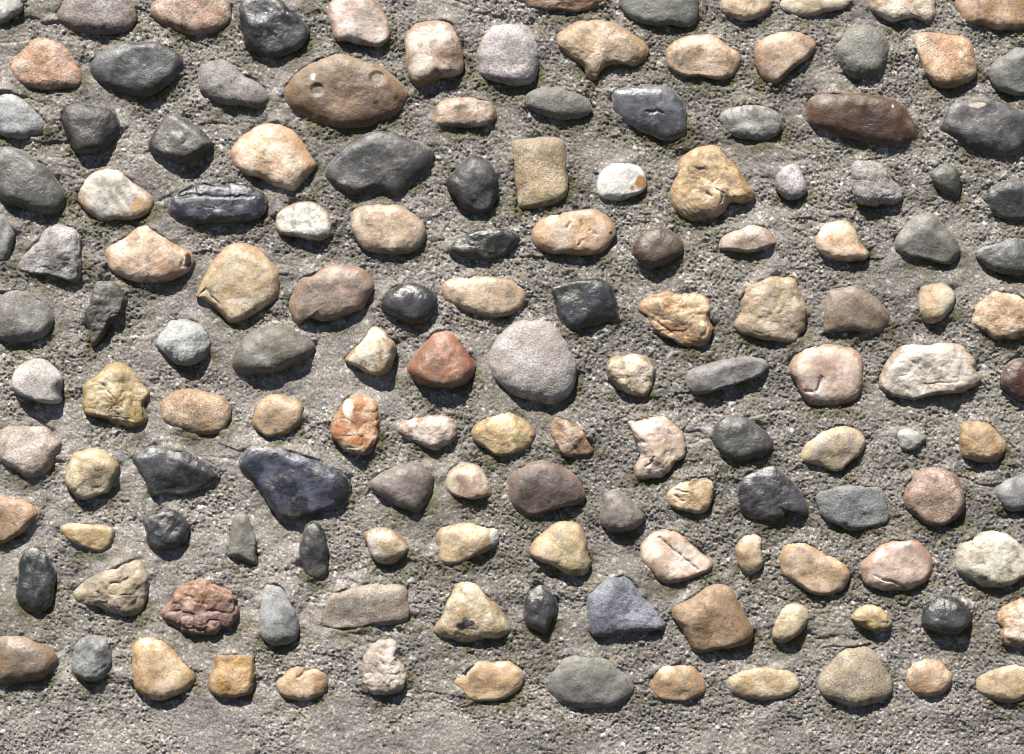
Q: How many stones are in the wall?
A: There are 144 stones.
